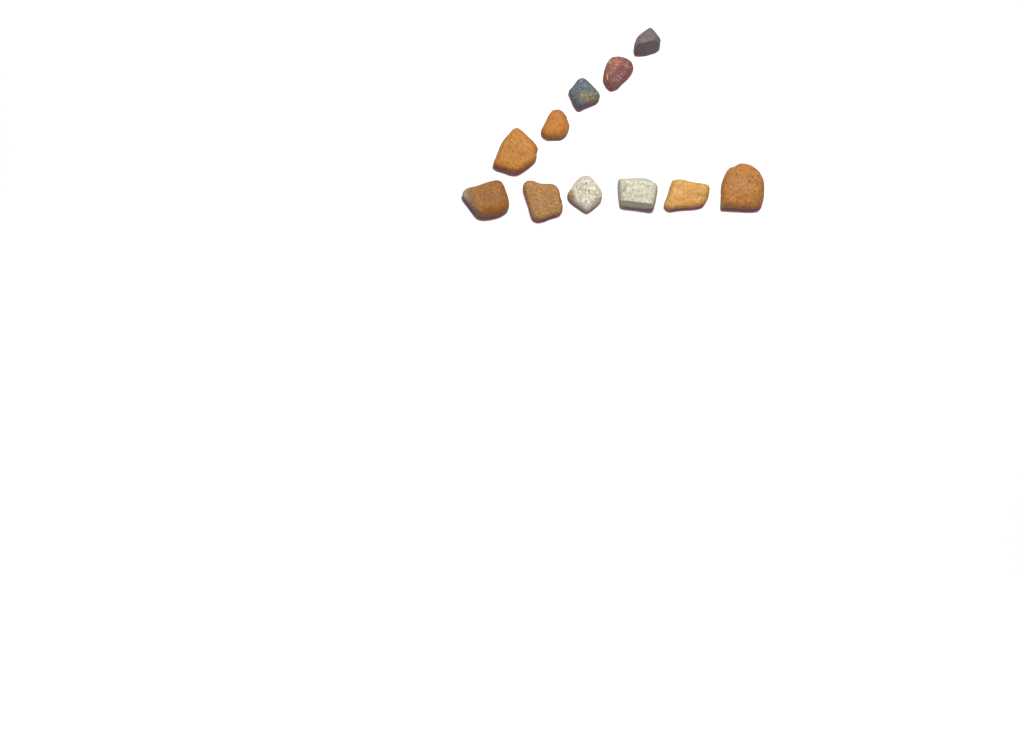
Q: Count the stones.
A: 11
